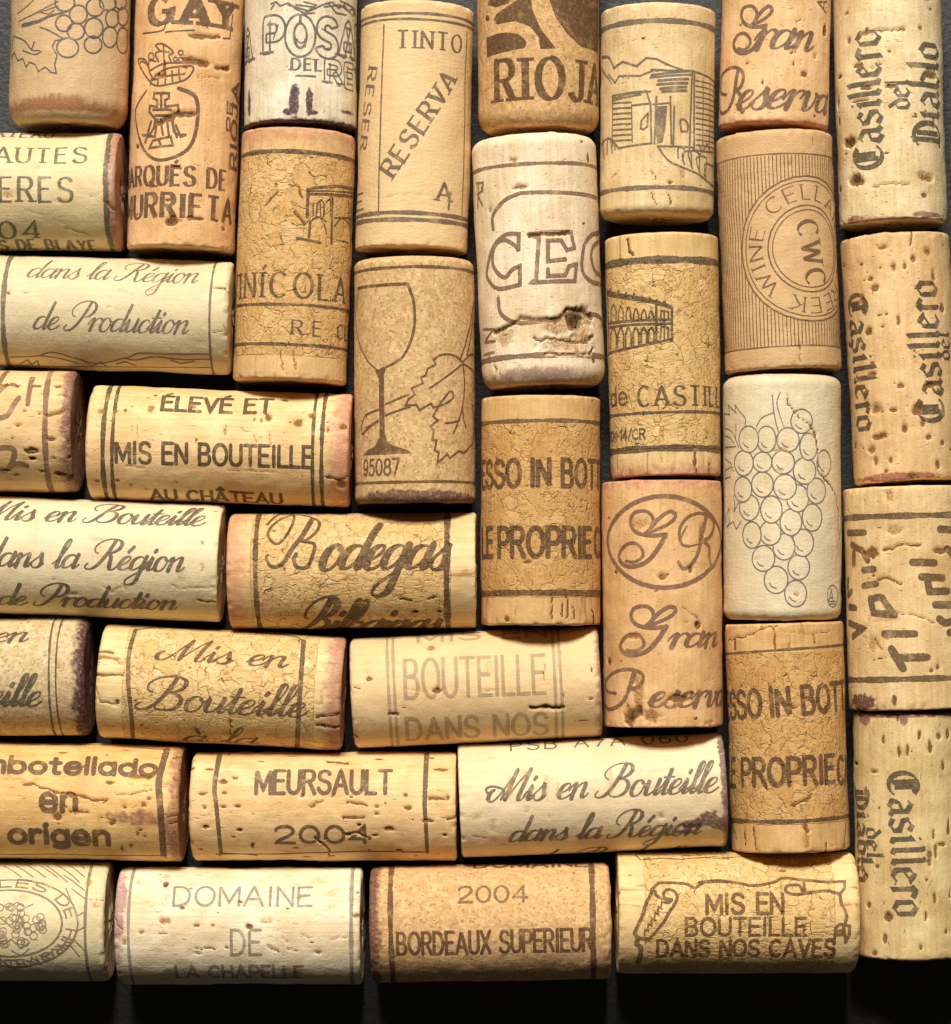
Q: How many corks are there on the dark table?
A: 36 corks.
